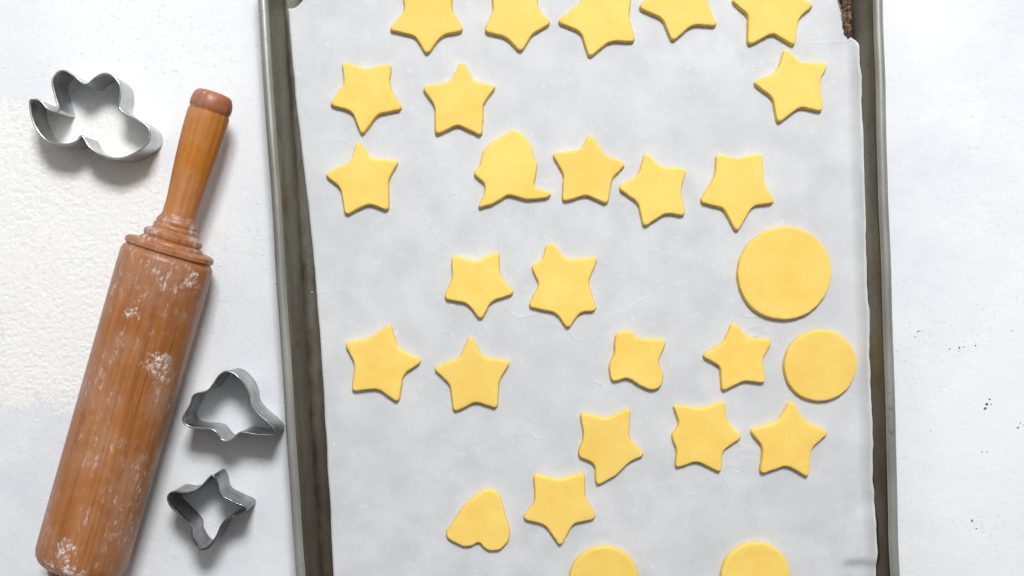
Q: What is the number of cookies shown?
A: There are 28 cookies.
